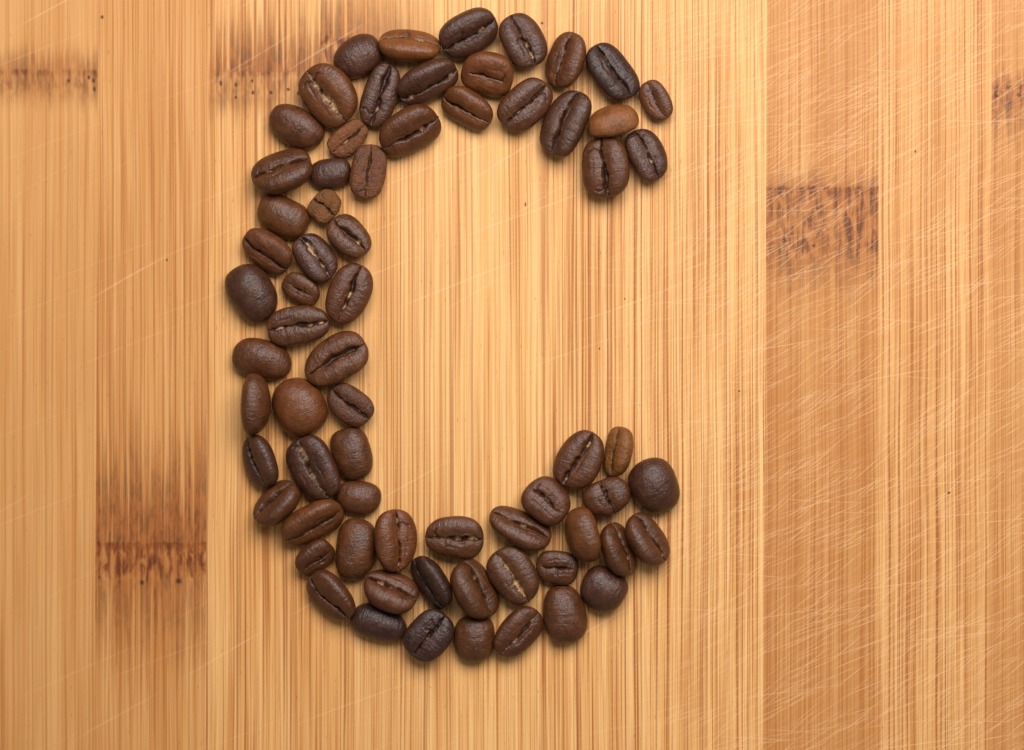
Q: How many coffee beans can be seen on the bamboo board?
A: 68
